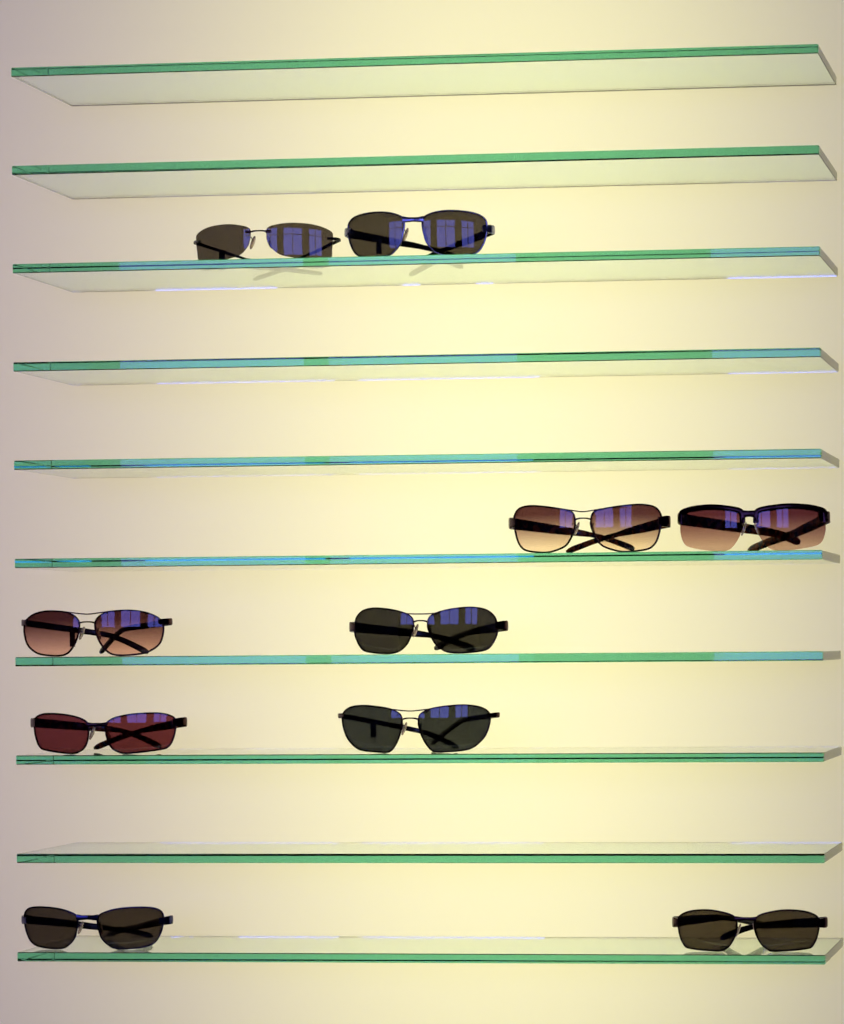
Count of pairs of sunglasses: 10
